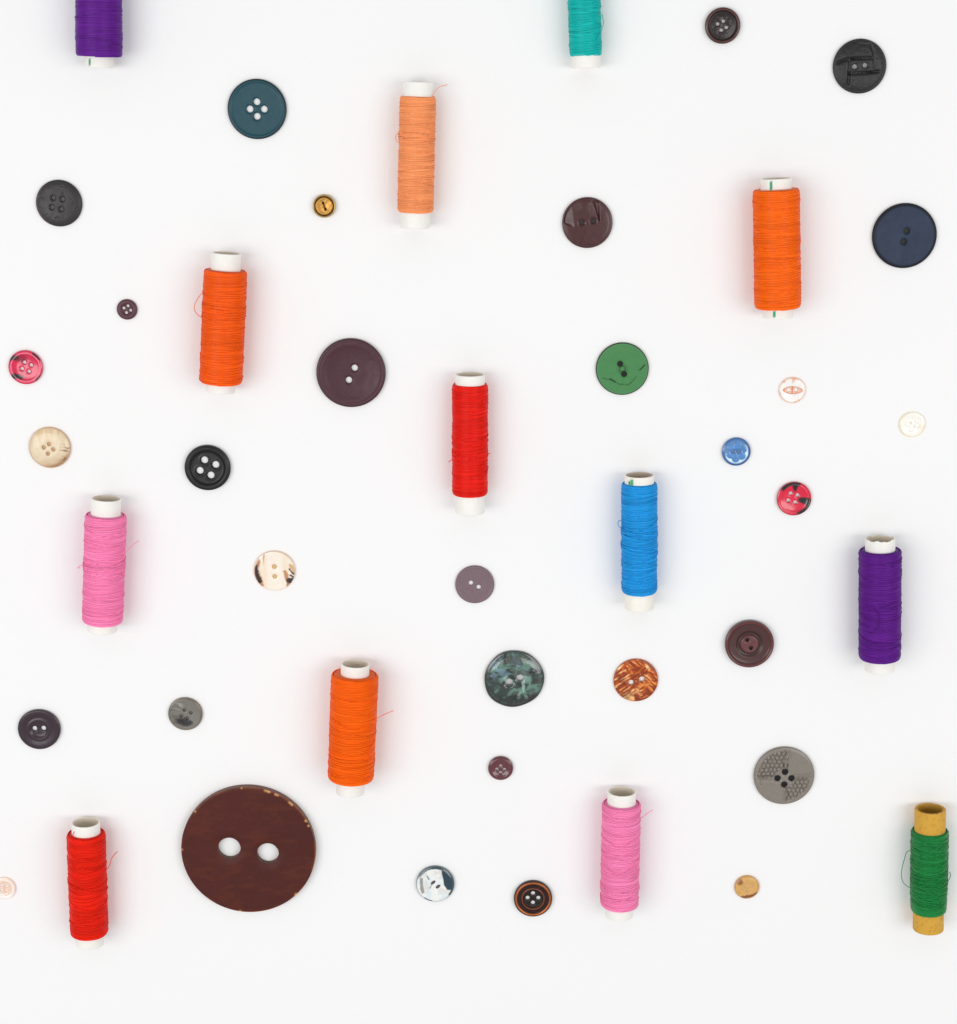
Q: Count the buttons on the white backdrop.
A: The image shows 31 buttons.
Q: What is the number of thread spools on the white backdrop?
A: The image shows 13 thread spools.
